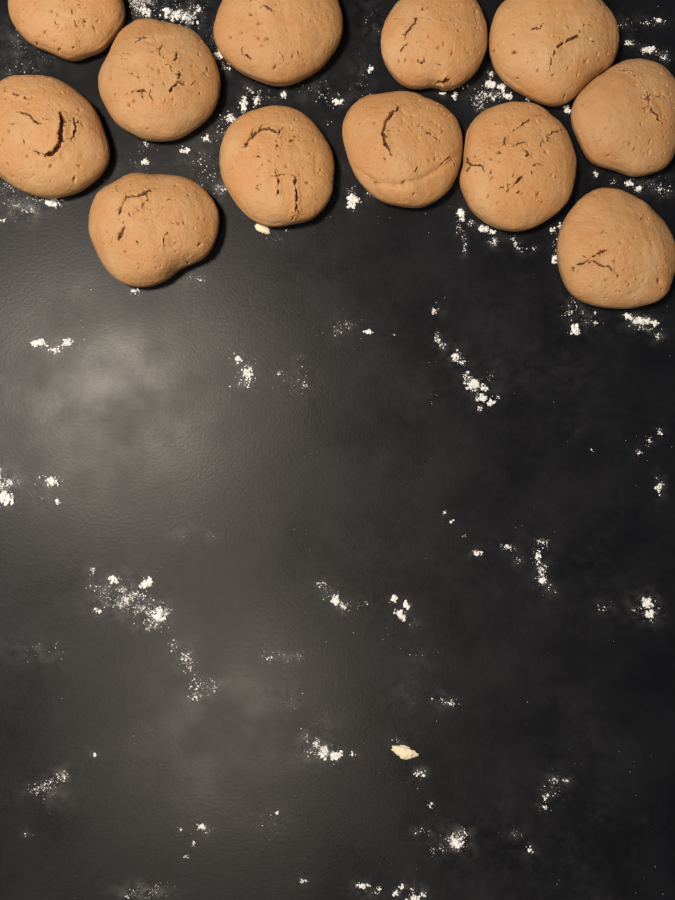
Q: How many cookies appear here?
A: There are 12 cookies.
